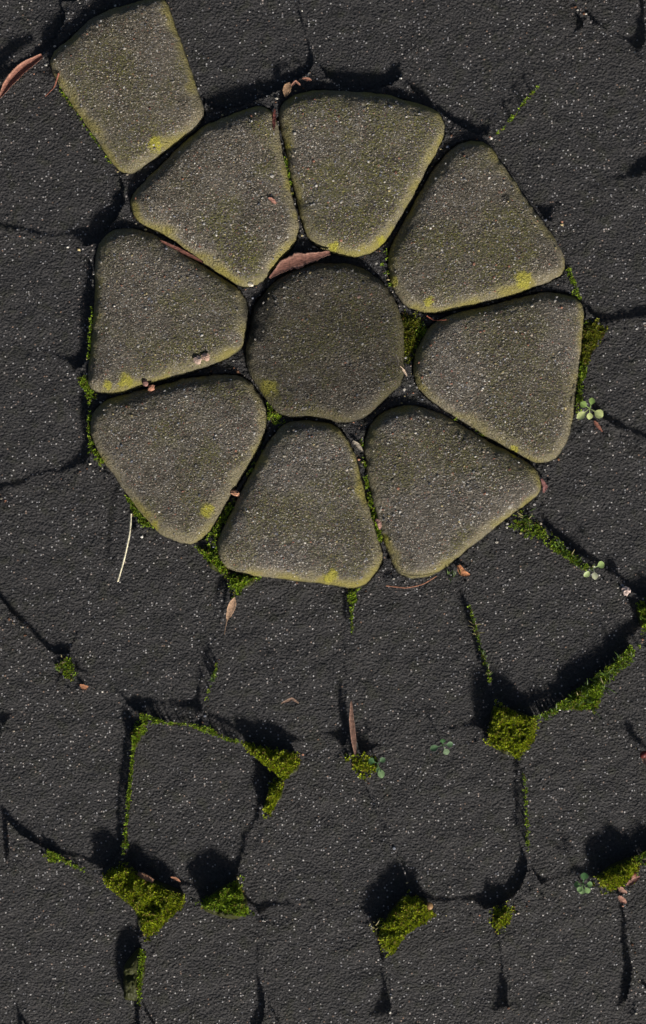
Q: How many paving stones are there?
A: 10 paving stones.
